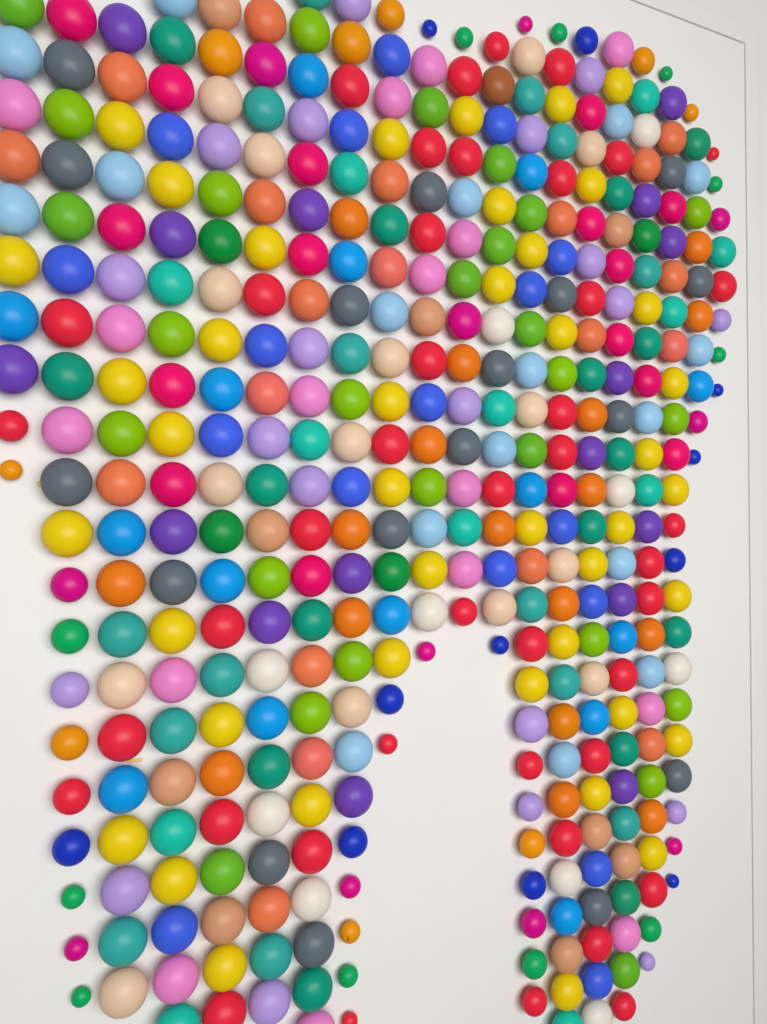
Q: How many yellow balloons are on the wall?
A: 42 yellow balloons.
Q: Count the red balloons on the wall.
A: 42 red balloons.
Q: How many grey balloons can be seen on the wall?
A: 17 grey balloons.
